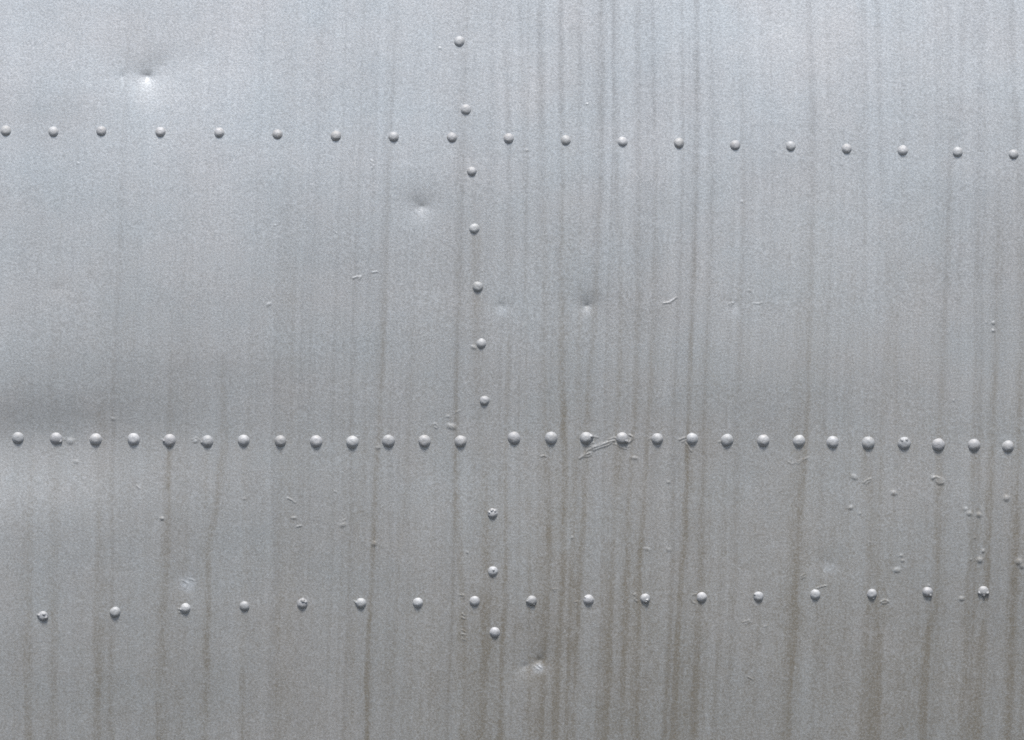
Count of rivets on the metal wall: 74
